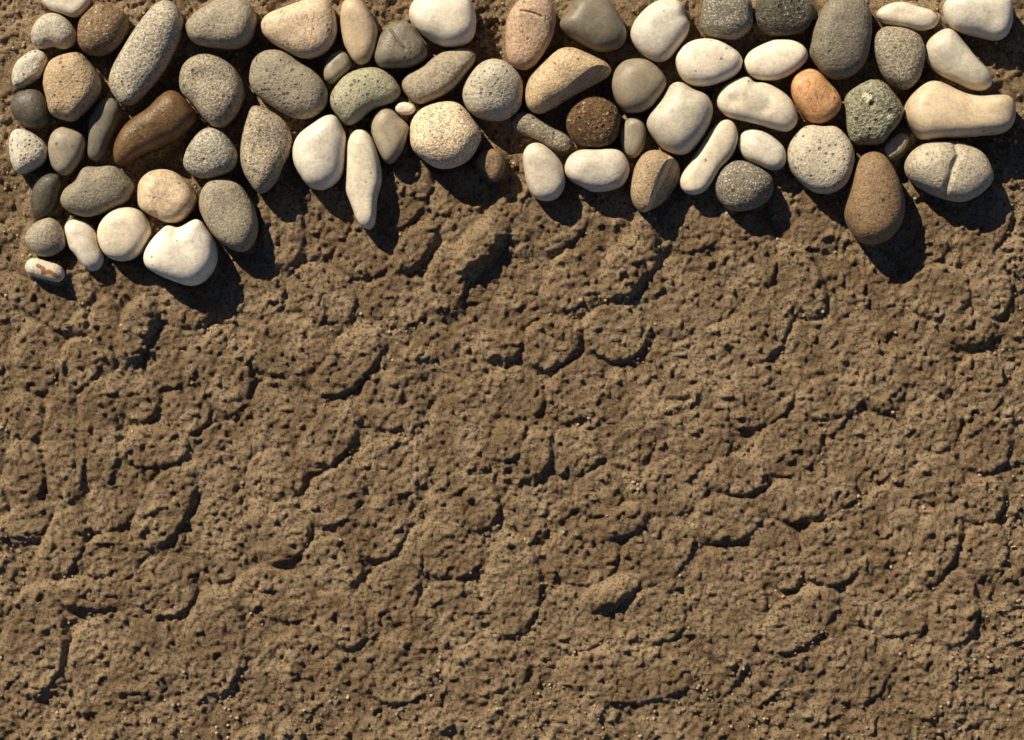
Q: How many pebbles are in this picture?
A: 71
